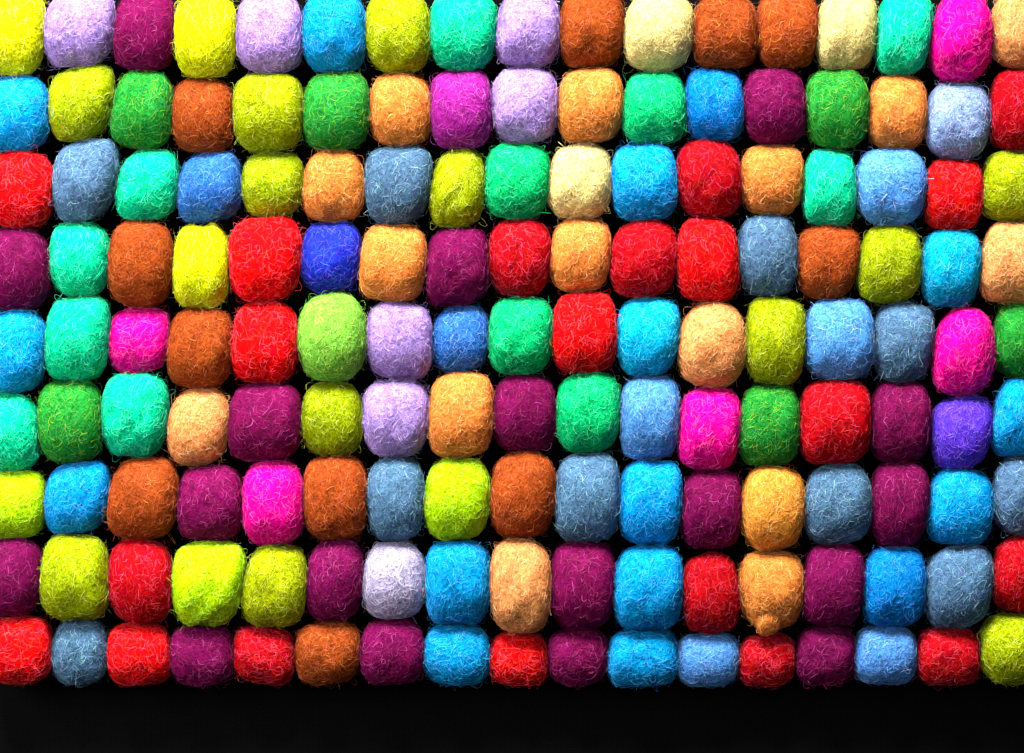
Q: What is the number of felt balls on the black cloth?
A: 153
